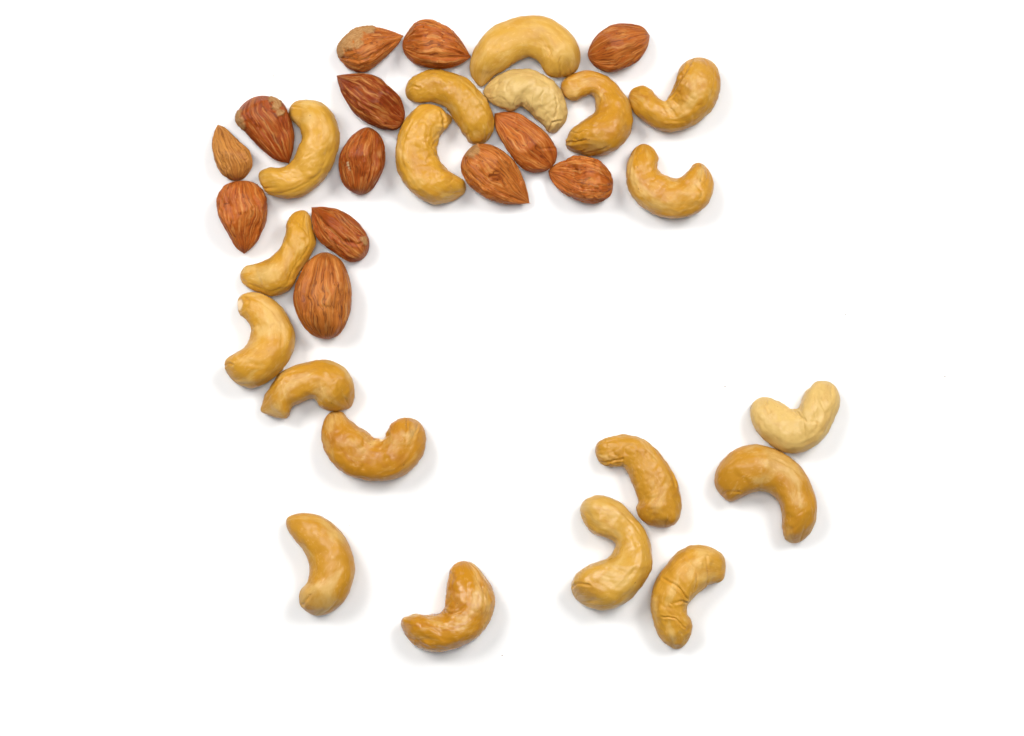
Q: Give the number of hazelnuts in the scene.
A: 13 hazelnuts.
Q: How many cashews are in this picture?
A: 19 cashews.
